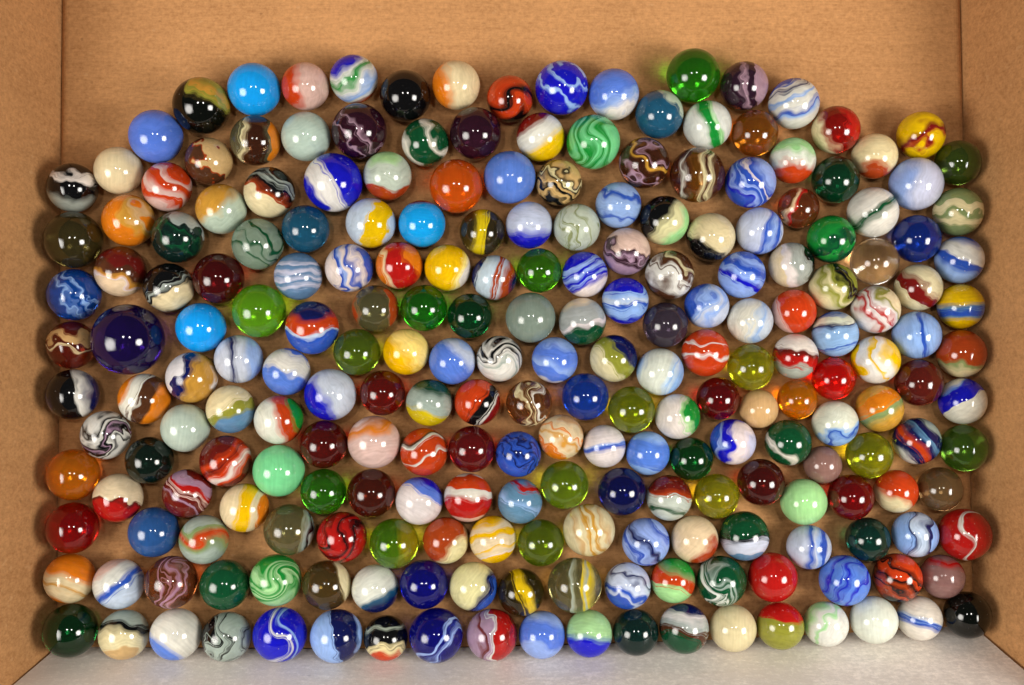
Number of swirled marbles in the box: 161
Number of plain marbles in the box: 67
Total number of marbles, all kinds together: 228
